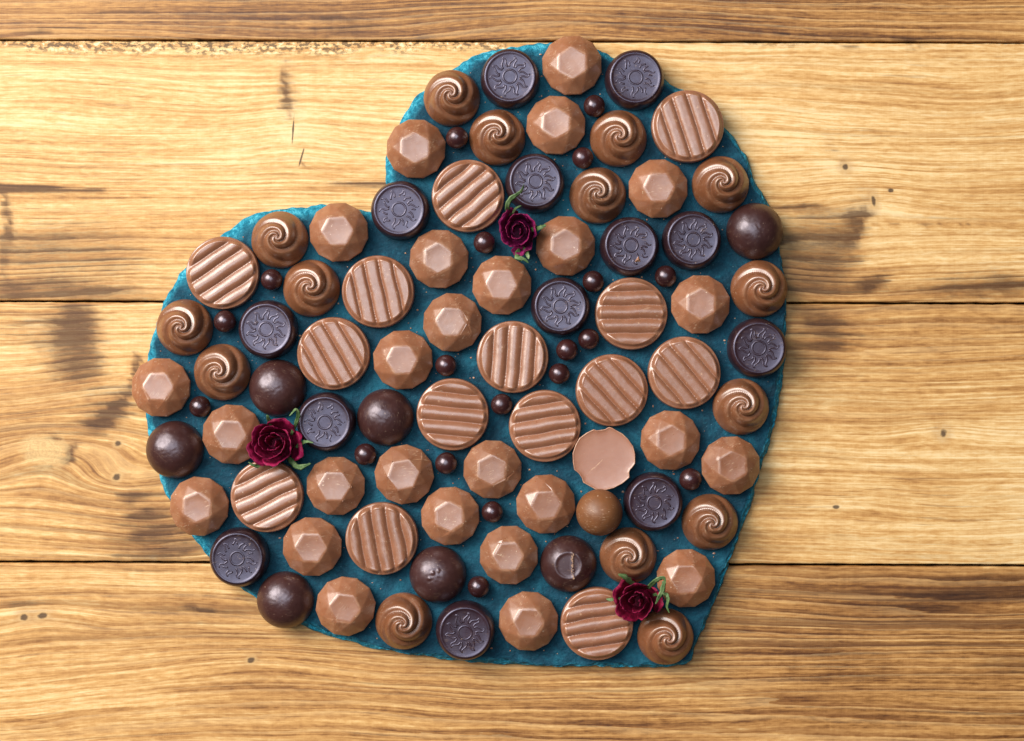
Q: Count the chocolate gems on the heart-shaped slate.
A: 26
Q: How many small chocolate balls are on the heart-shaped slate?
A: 19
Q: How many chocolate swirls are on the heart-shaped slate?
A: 15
